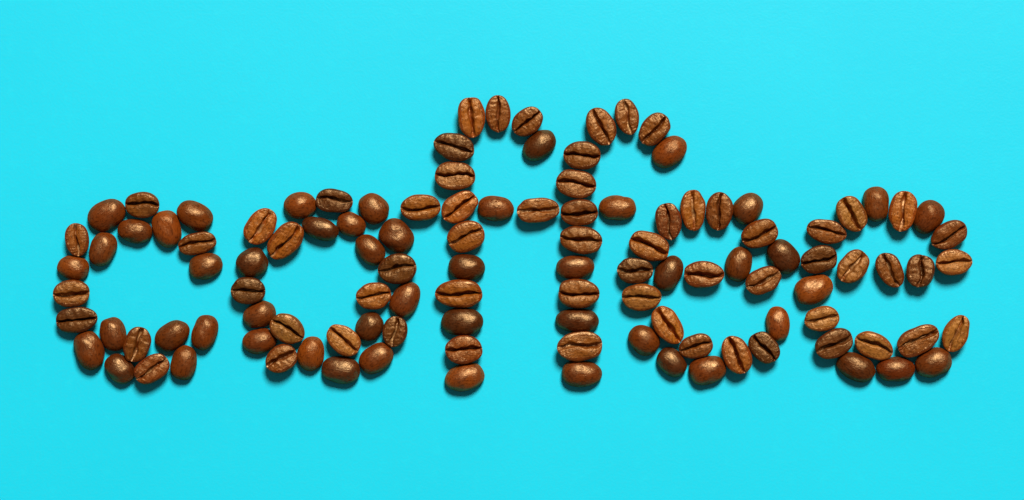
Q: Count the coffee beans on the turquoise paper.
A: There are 115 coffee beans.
